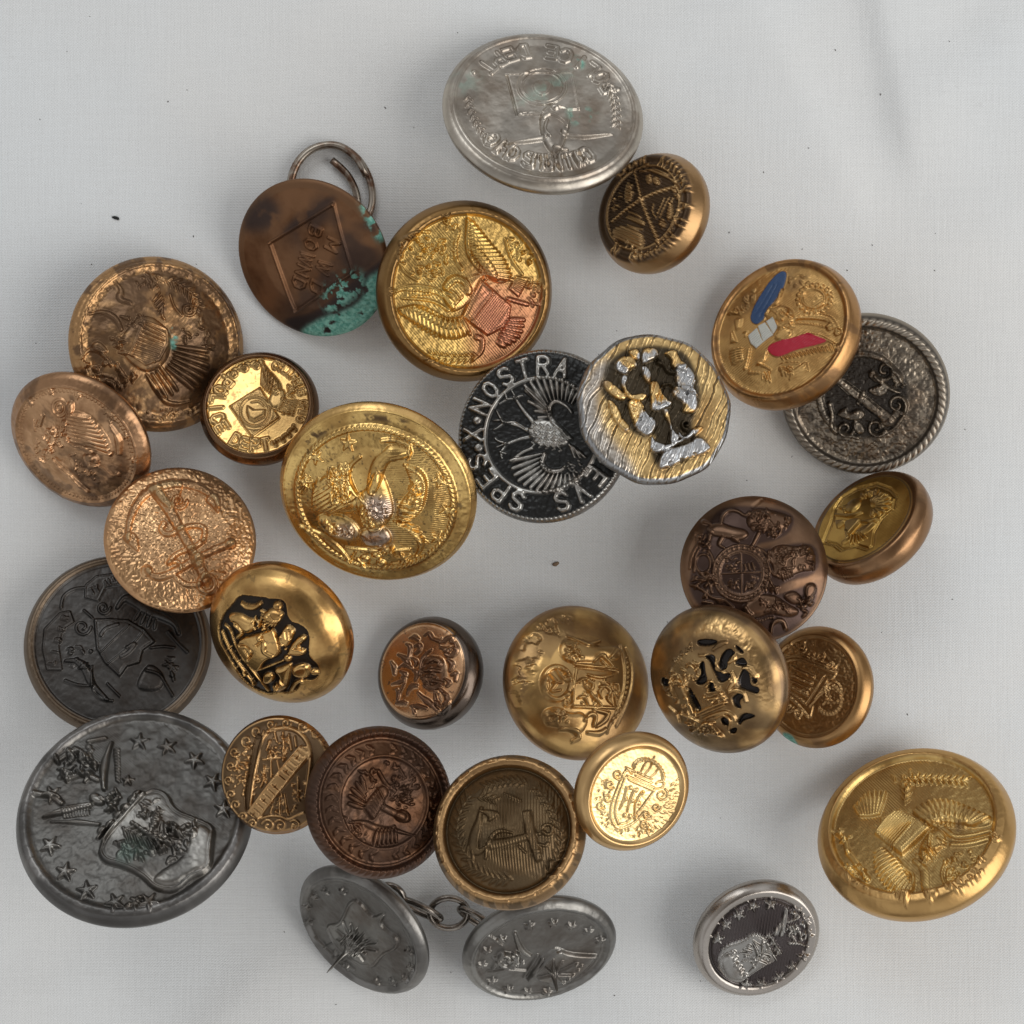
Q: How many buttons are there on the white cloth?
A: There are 30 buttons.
